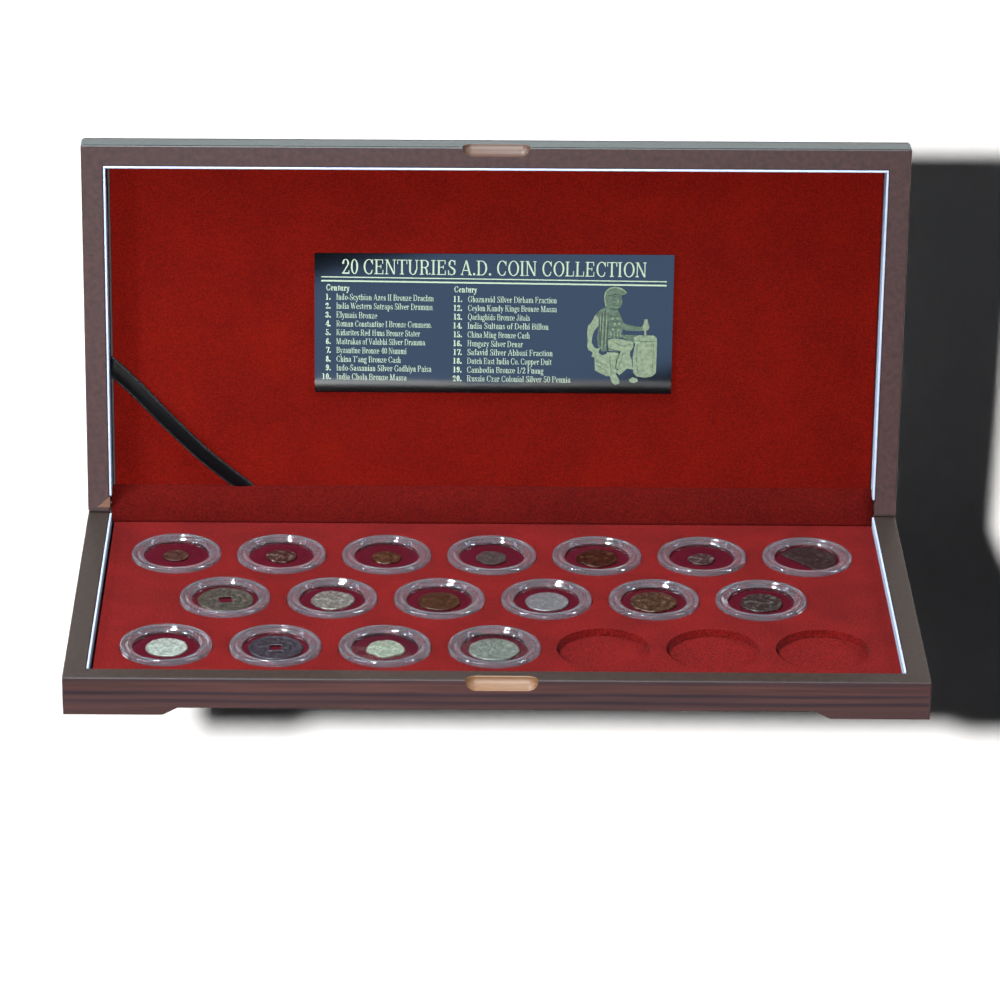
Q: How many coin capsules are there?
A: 17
